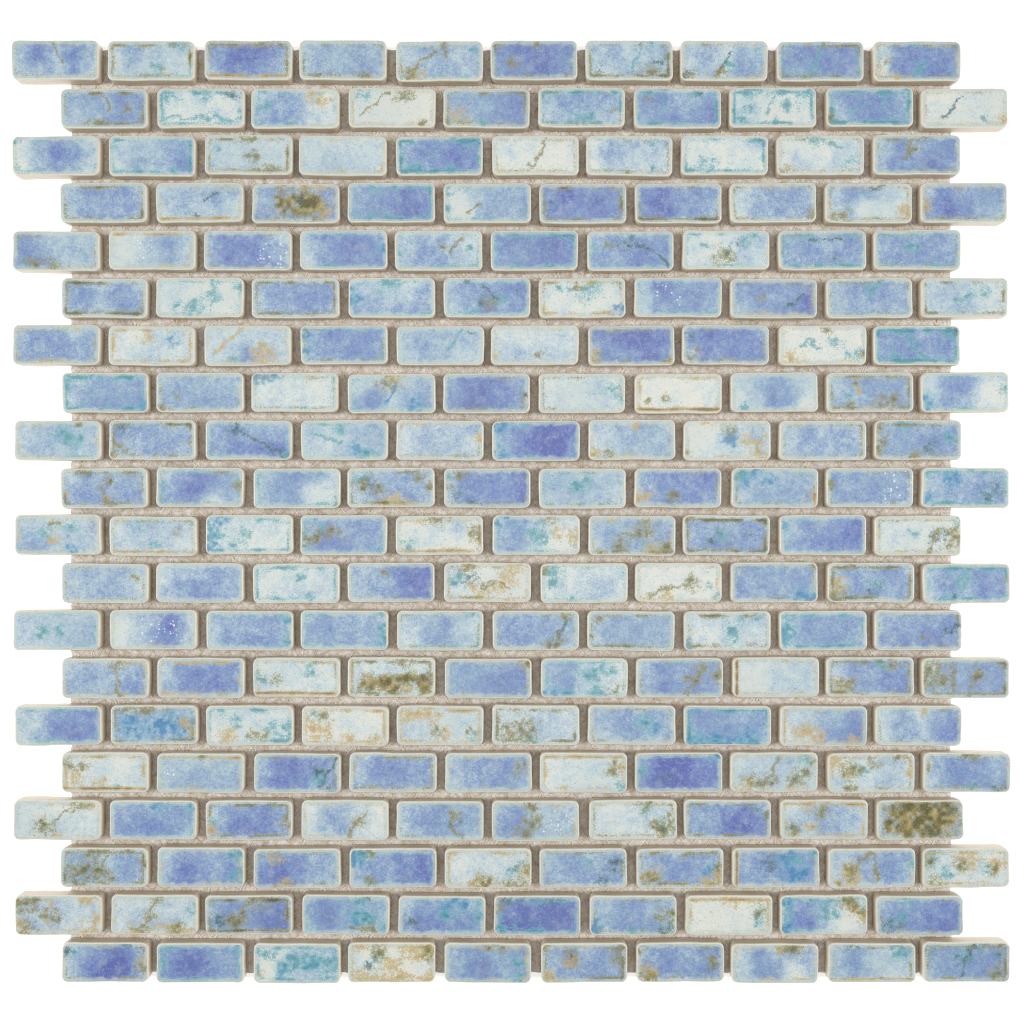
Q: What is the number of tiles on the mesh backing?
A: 200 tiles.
